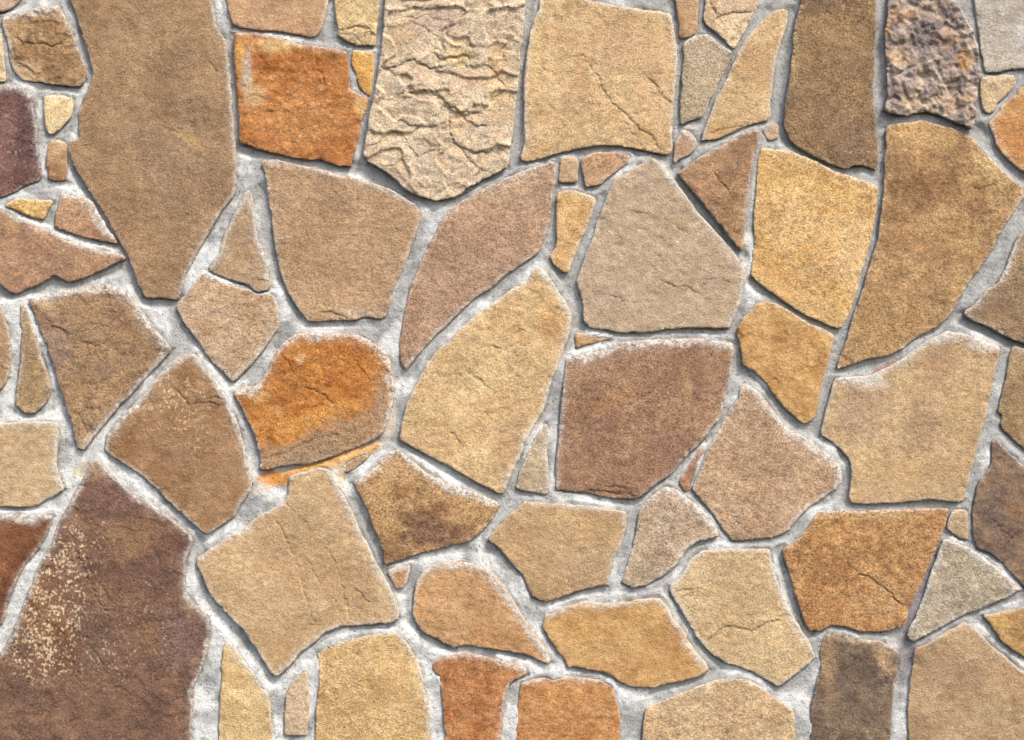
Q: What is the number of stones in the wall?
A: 78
